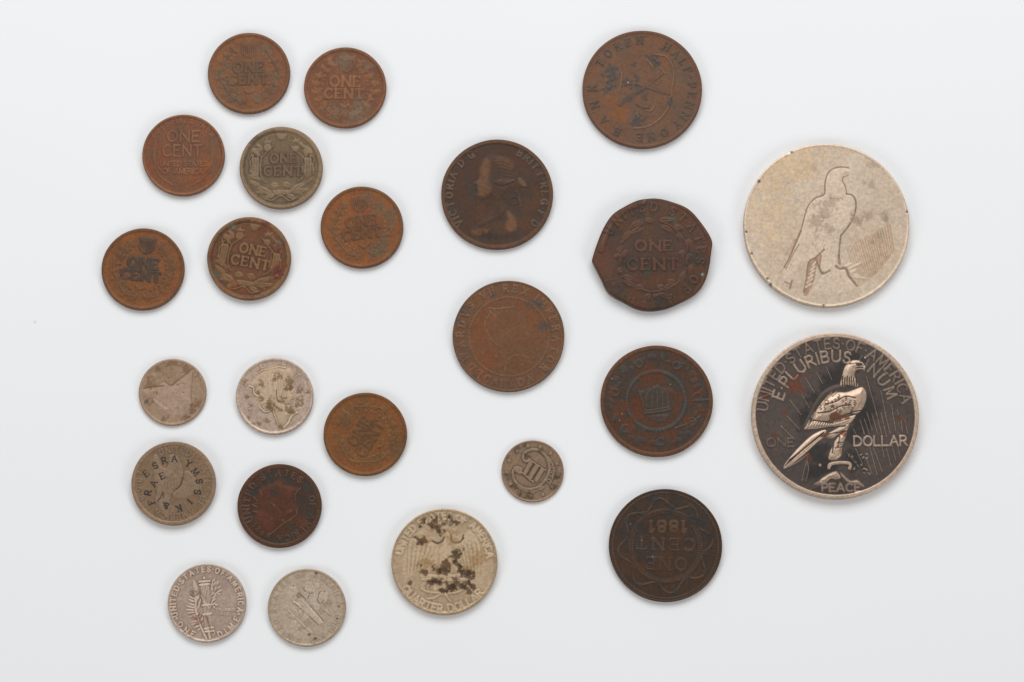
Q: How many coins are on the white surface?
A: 24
